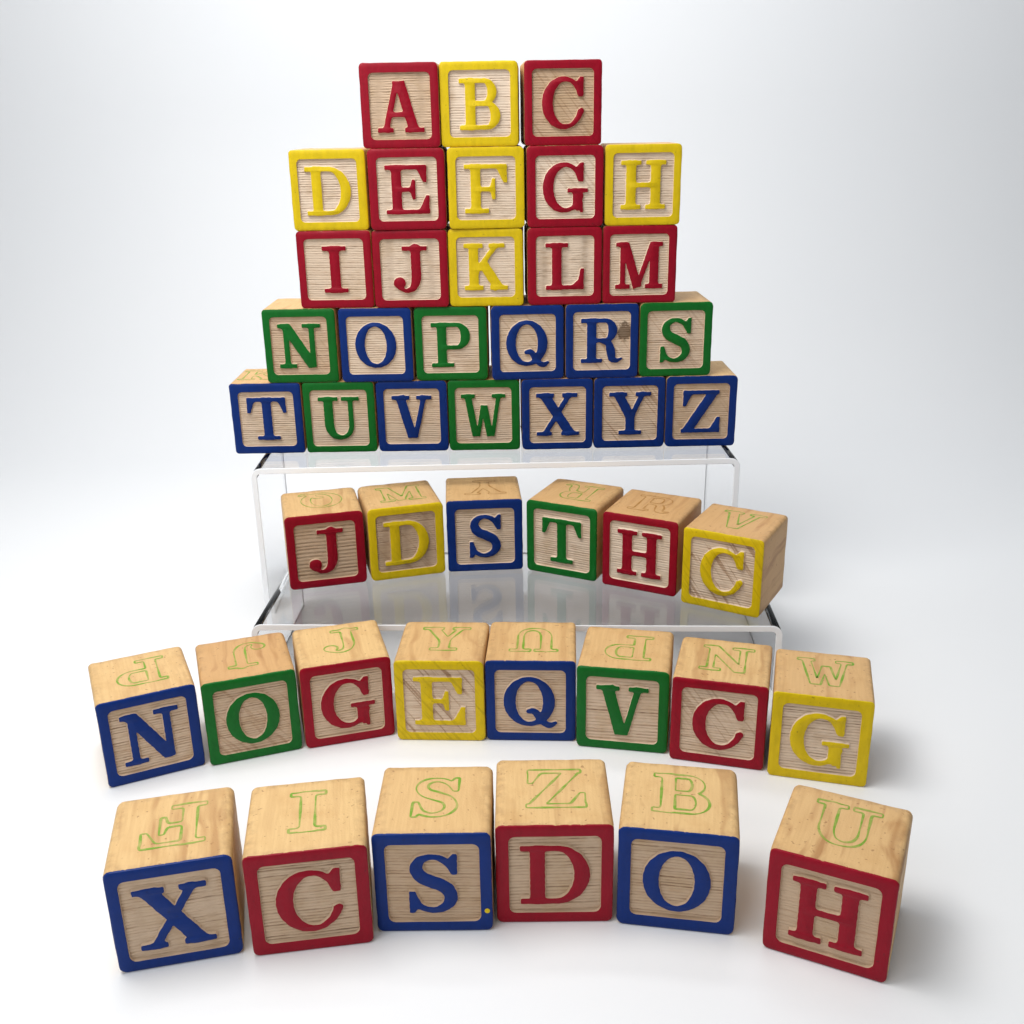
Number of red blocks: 15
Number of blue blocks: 14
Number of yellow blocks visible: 9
